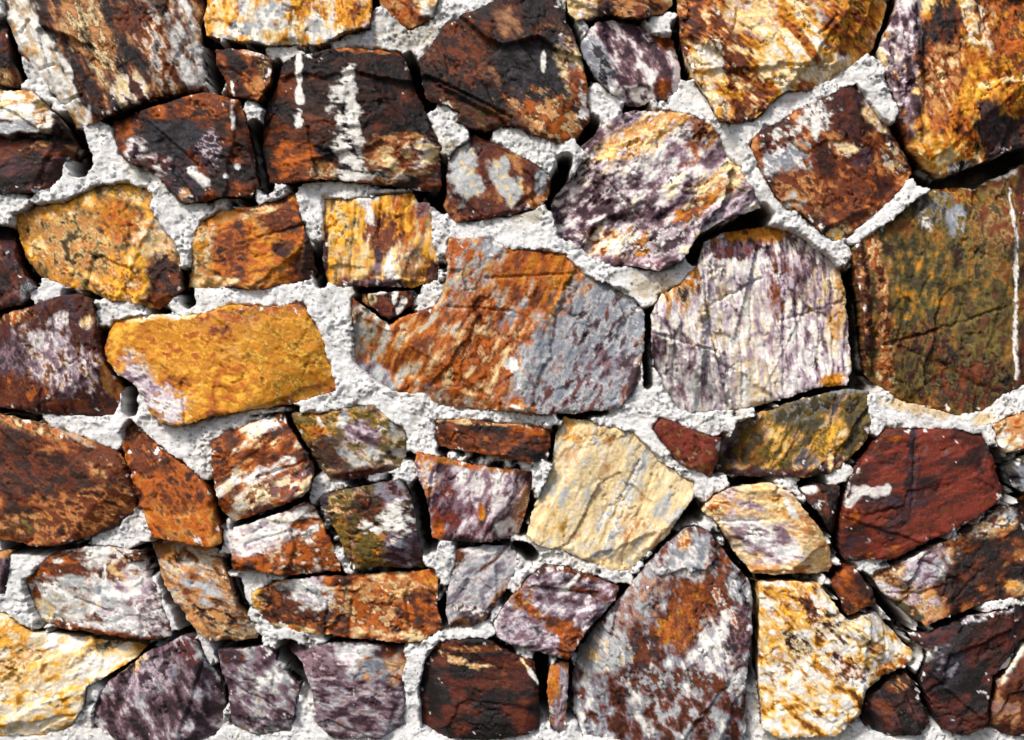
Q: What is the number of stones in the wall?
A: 61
